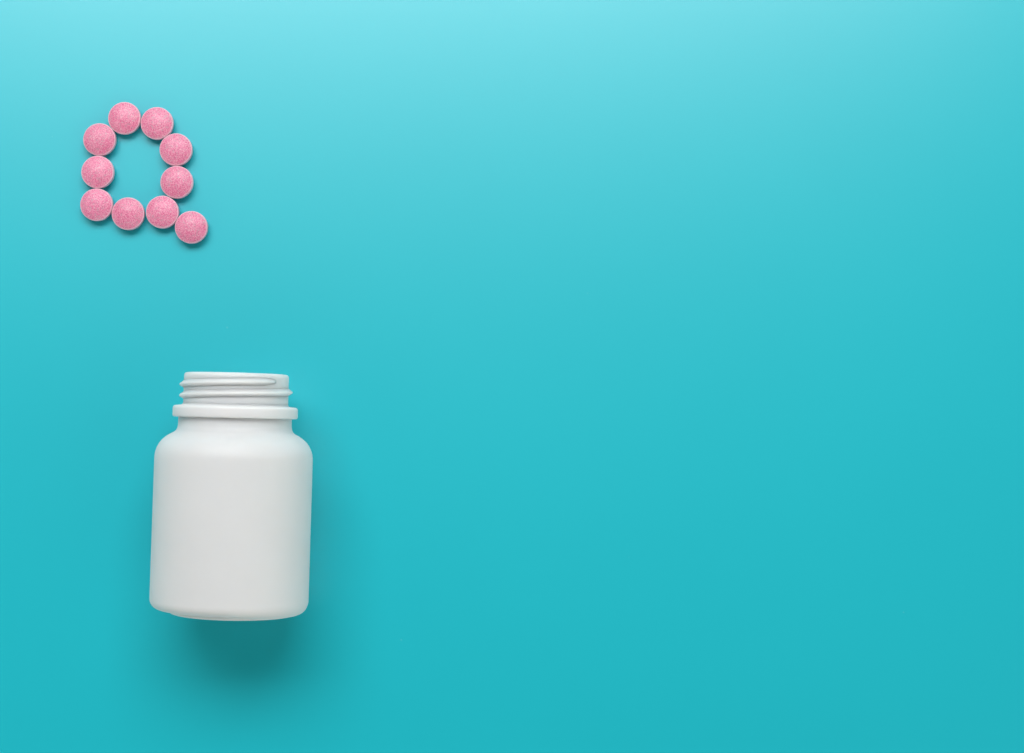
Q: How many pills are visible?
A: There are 10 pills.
